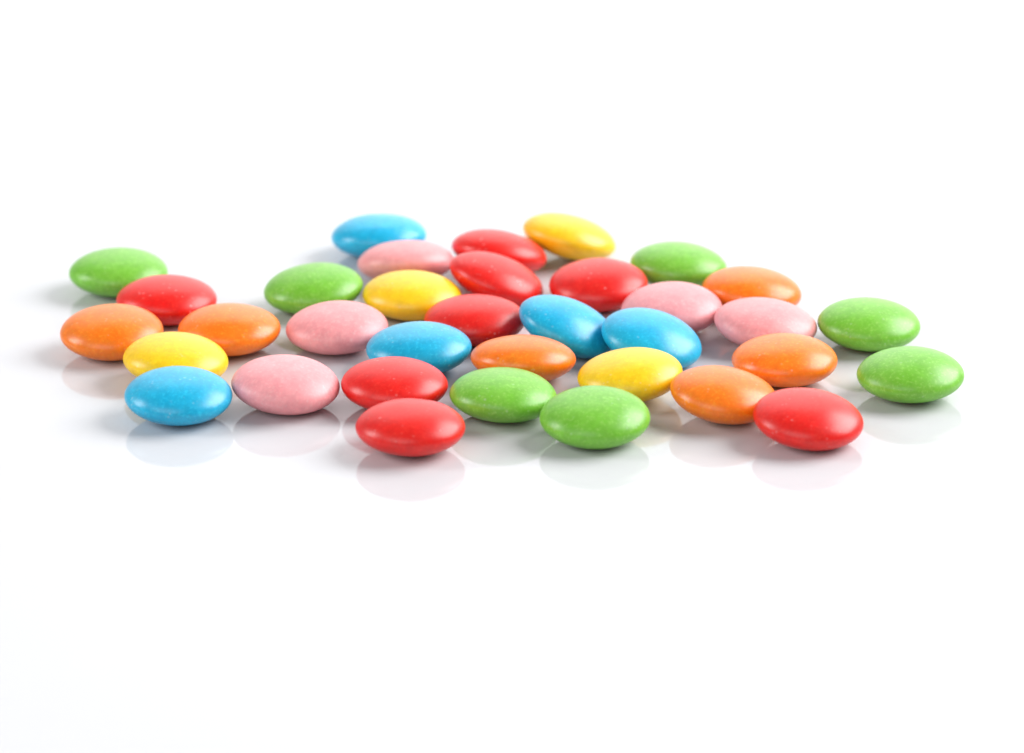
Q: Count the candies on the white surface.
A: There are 35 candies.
